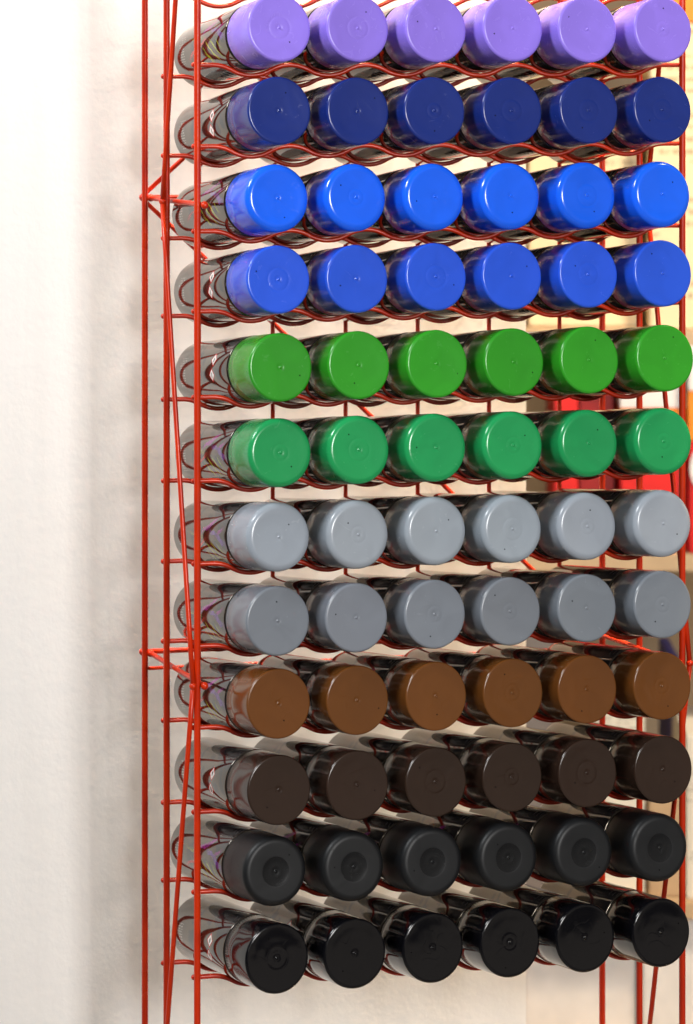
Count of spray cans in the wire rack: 72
